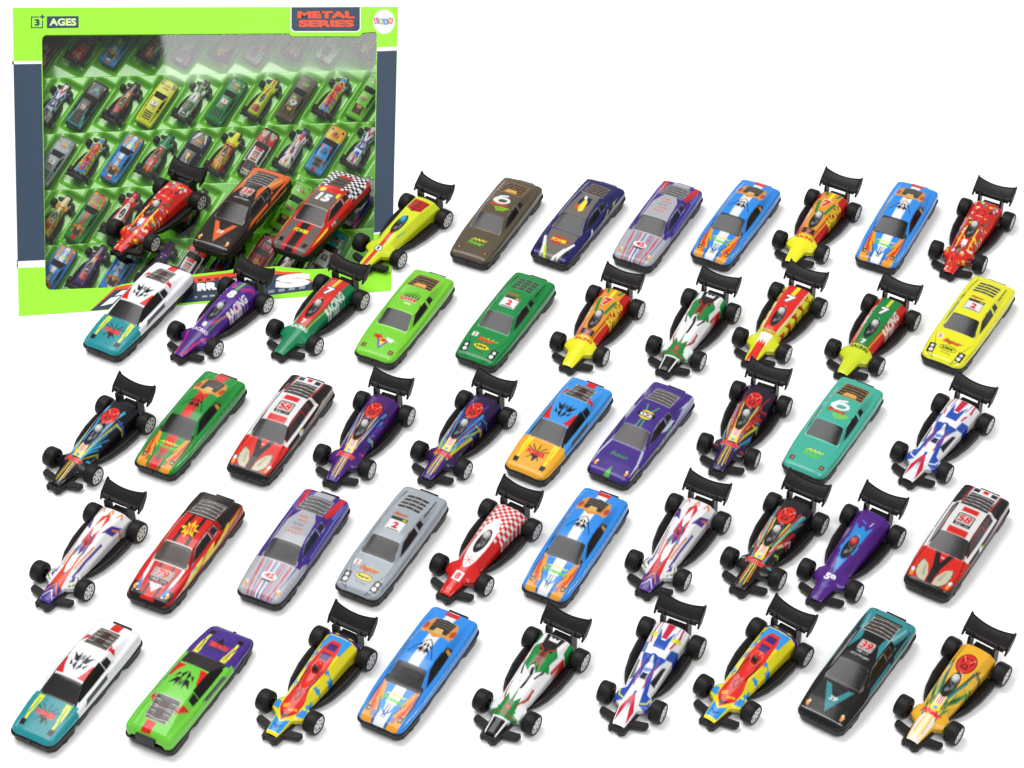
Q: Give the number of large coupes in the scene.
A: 25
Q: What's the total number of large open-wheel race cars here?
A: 25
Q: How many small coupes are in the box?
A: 23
